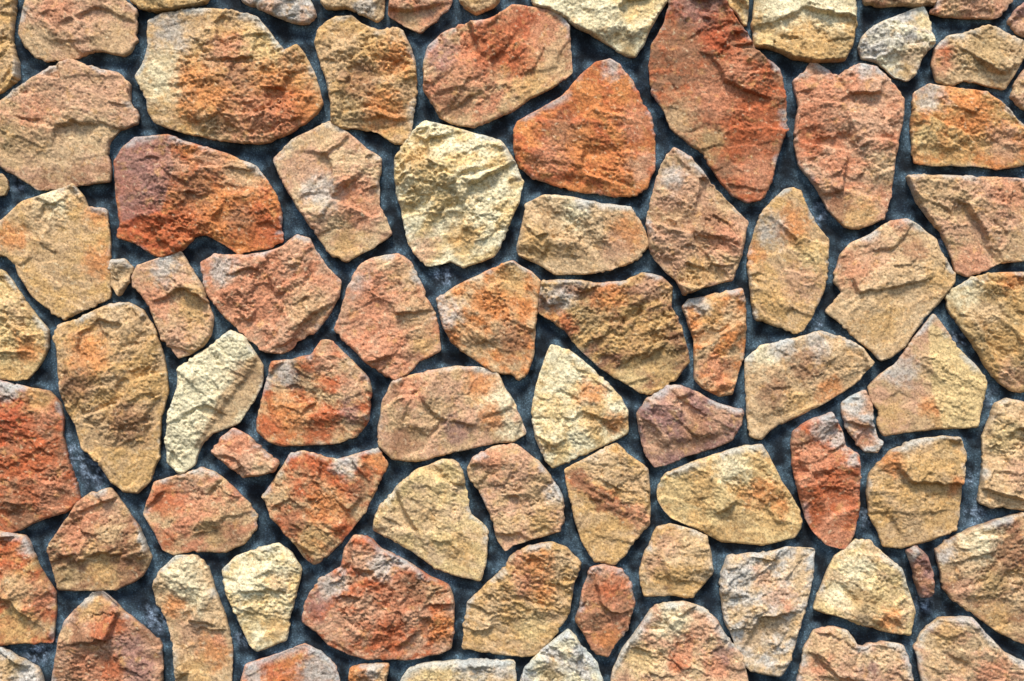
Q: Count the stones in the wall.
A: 84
